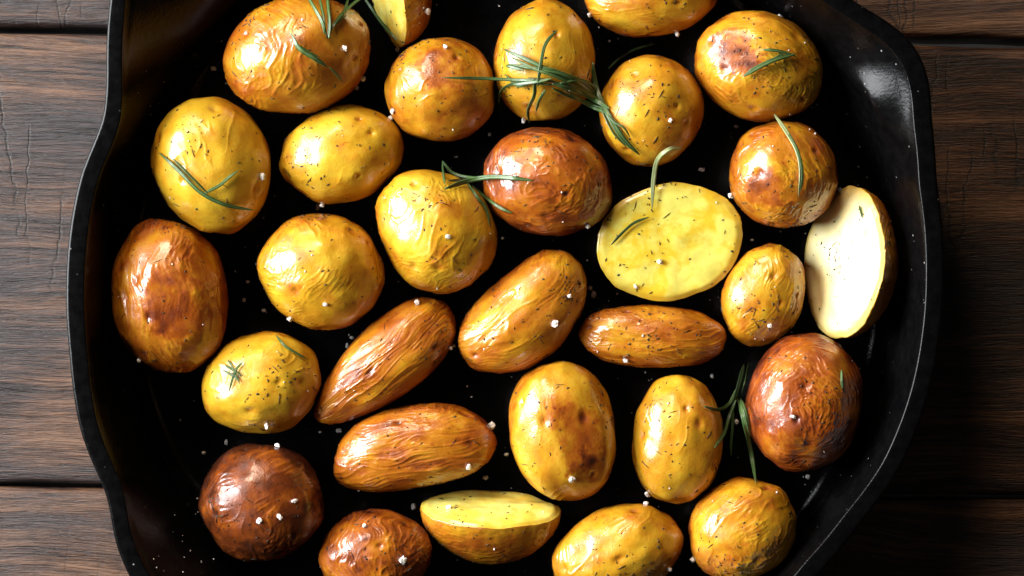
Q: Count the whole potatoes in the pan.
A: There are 26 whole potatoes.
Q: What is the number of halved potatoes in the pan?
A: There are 4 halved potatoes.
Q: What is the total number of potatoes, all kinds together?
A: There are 30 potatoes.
